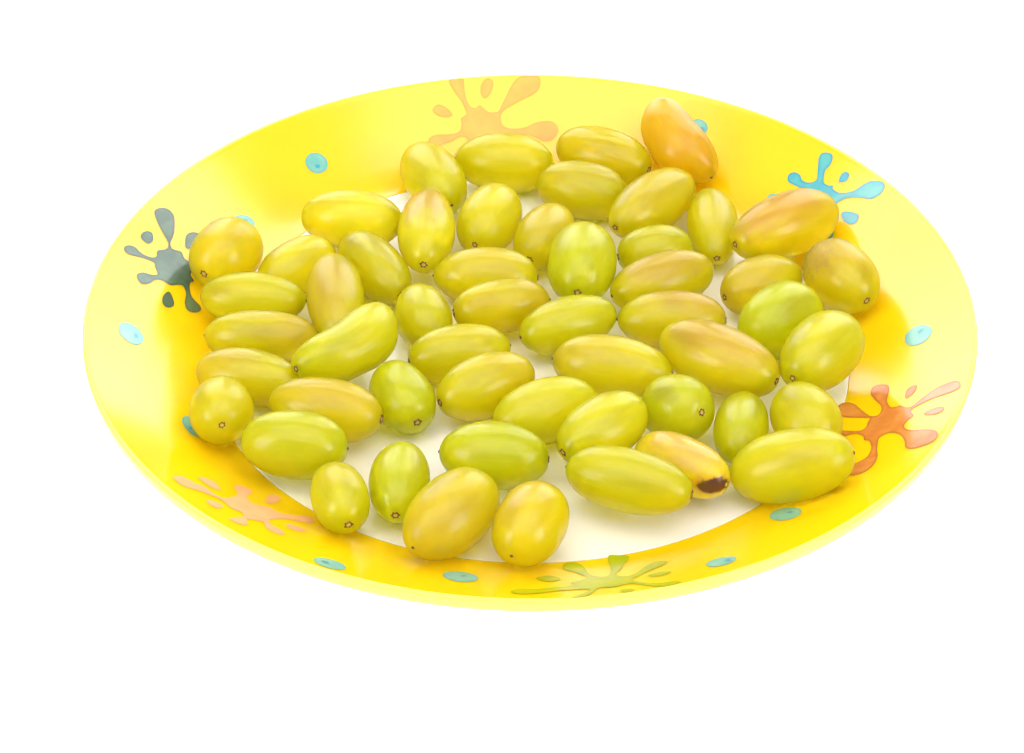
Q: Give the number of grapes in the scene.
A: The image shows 53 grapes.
